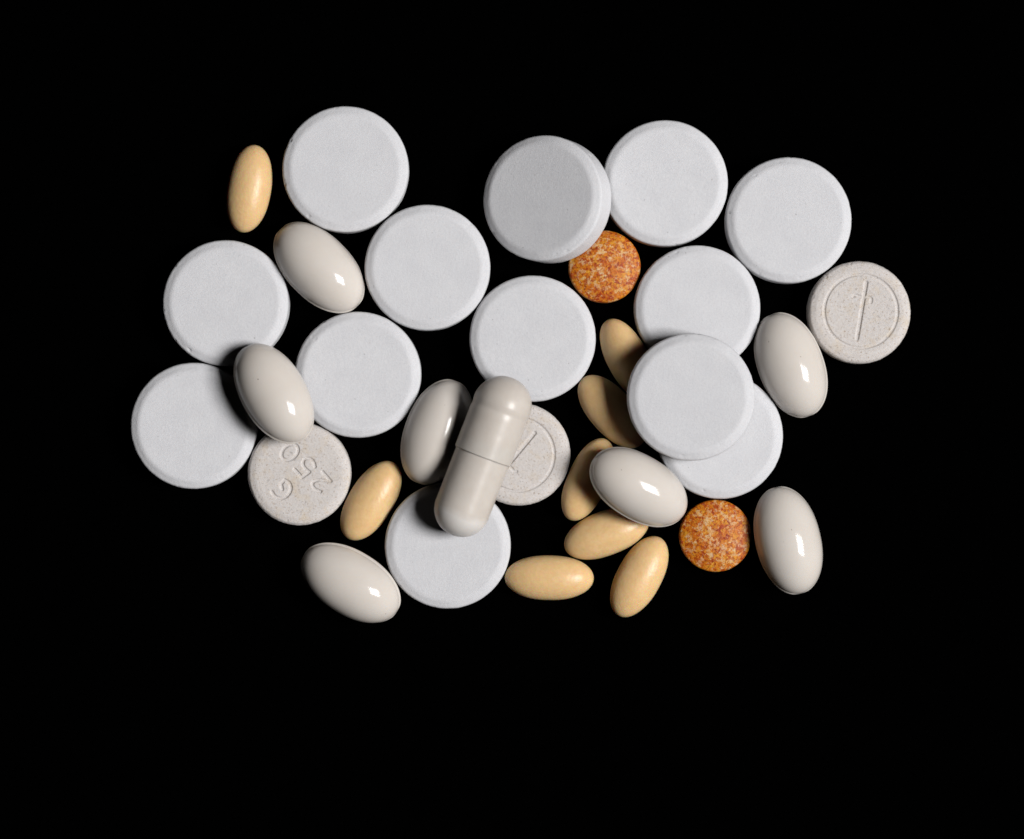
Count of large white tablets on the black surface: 13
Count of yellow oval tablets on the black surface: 8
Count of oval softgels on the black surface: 7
